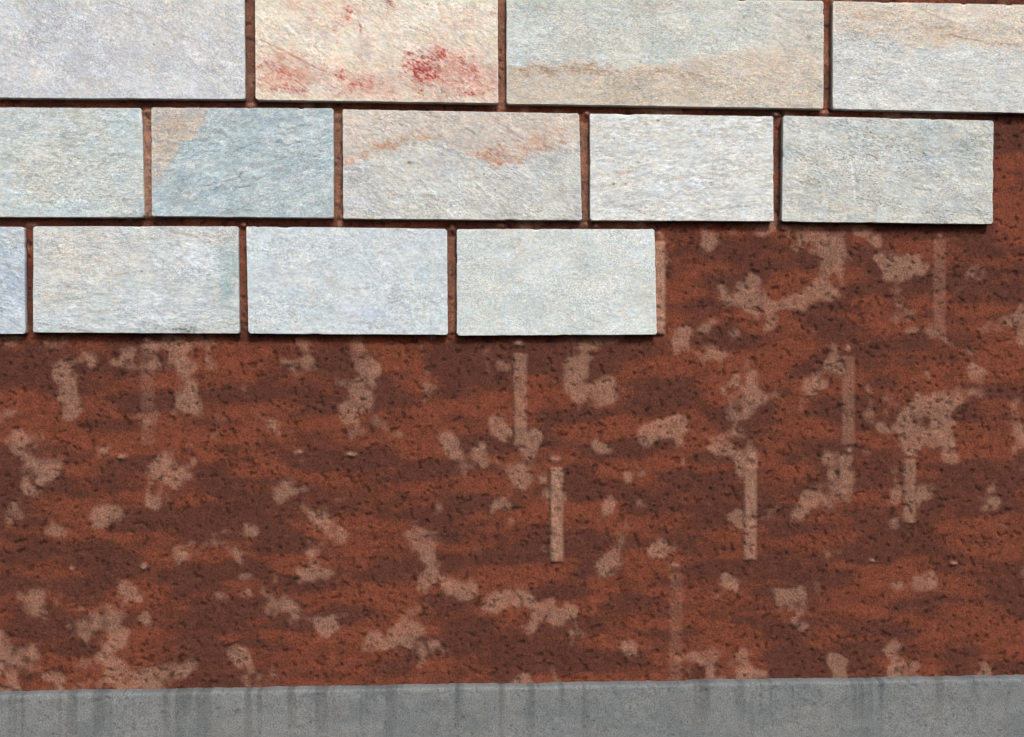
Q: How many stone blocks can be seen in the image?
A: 13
